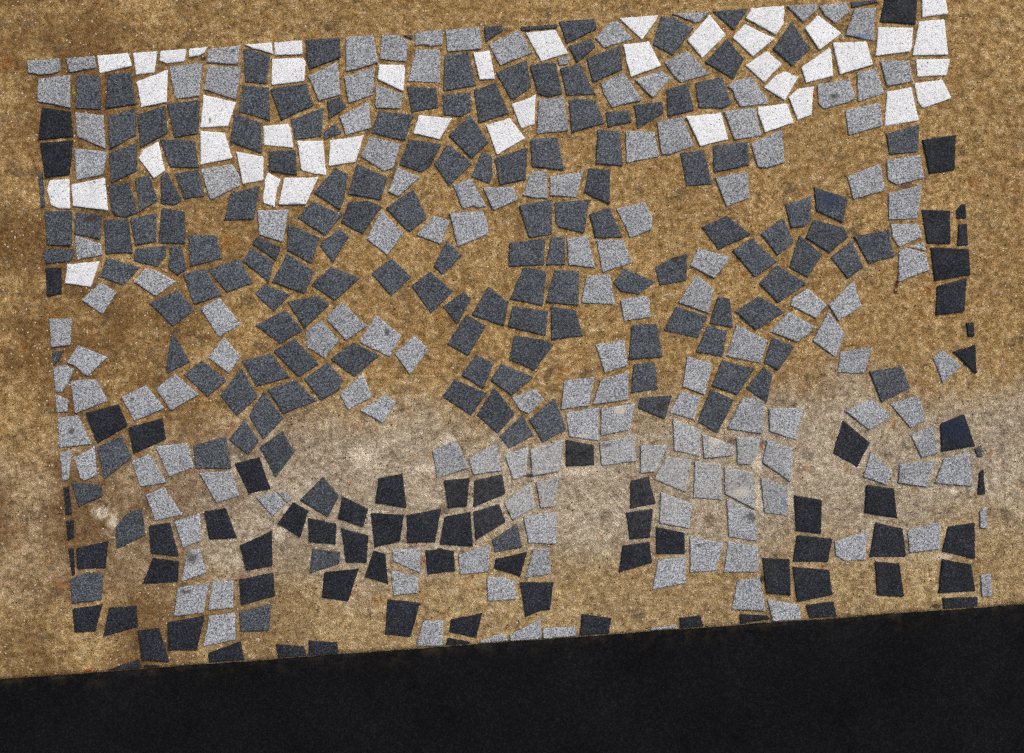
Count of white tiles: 45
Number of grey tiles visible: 153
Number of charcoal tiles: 152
